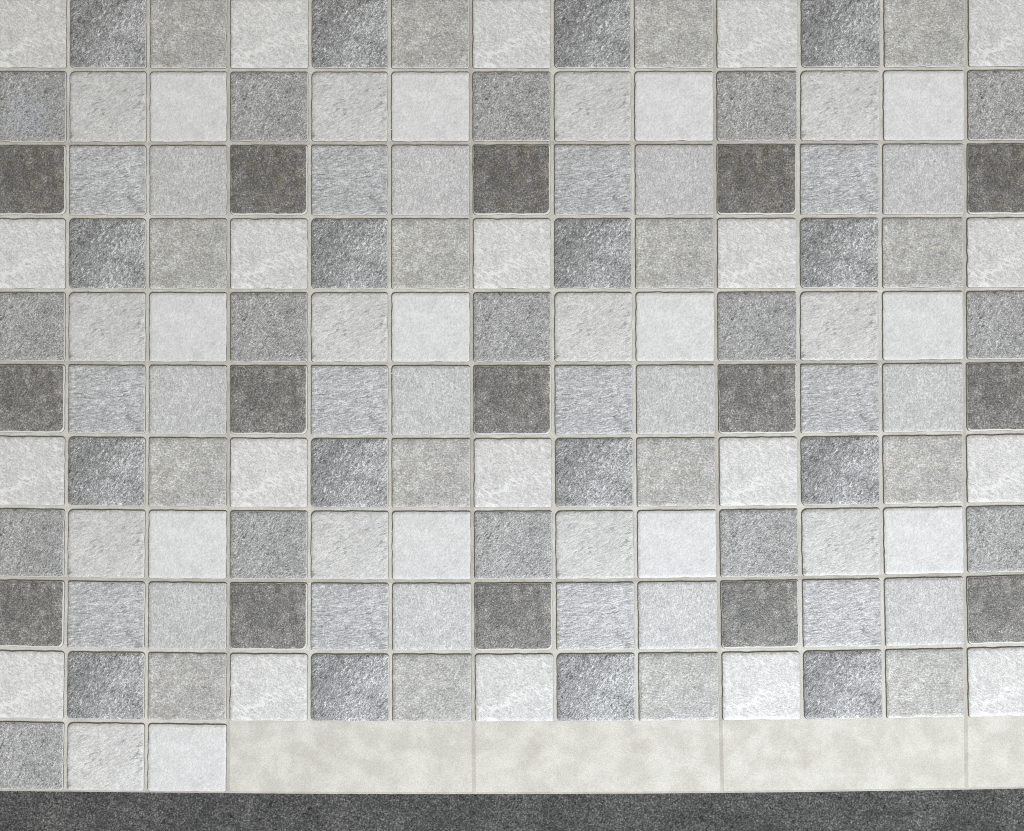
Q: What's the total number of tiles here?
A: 133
